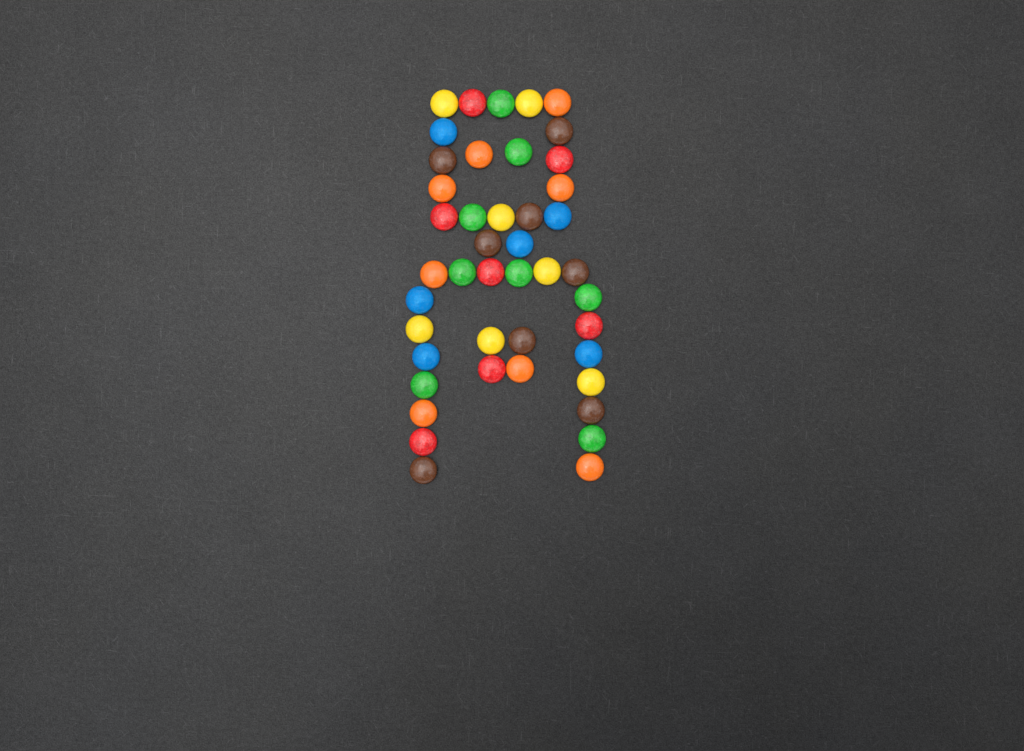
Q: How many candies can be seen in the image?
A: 44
